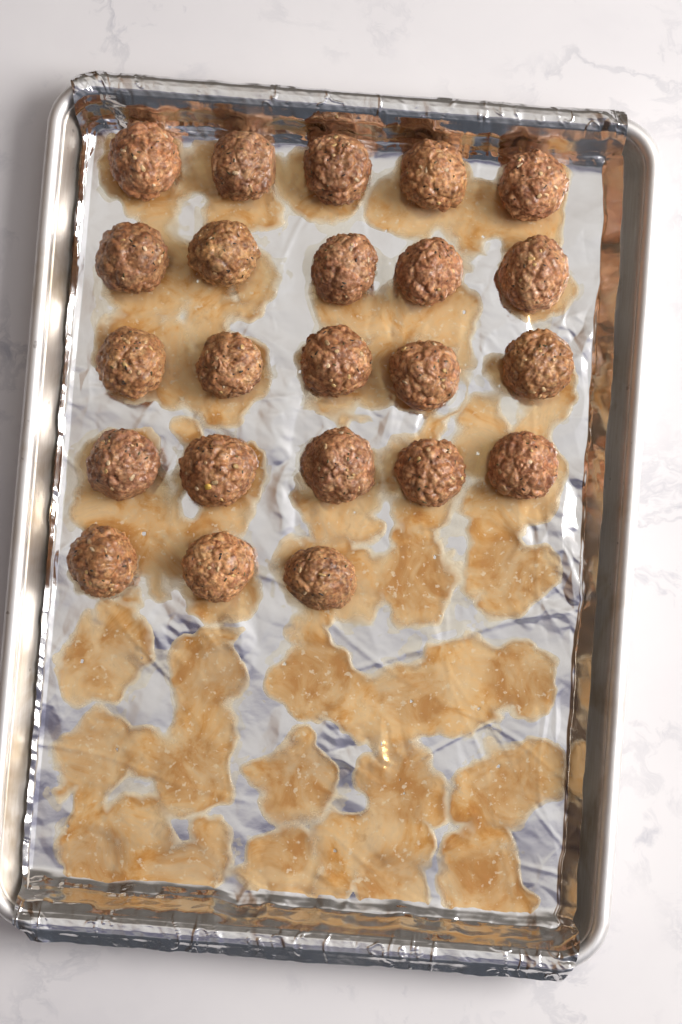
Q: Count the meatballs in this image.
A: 23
